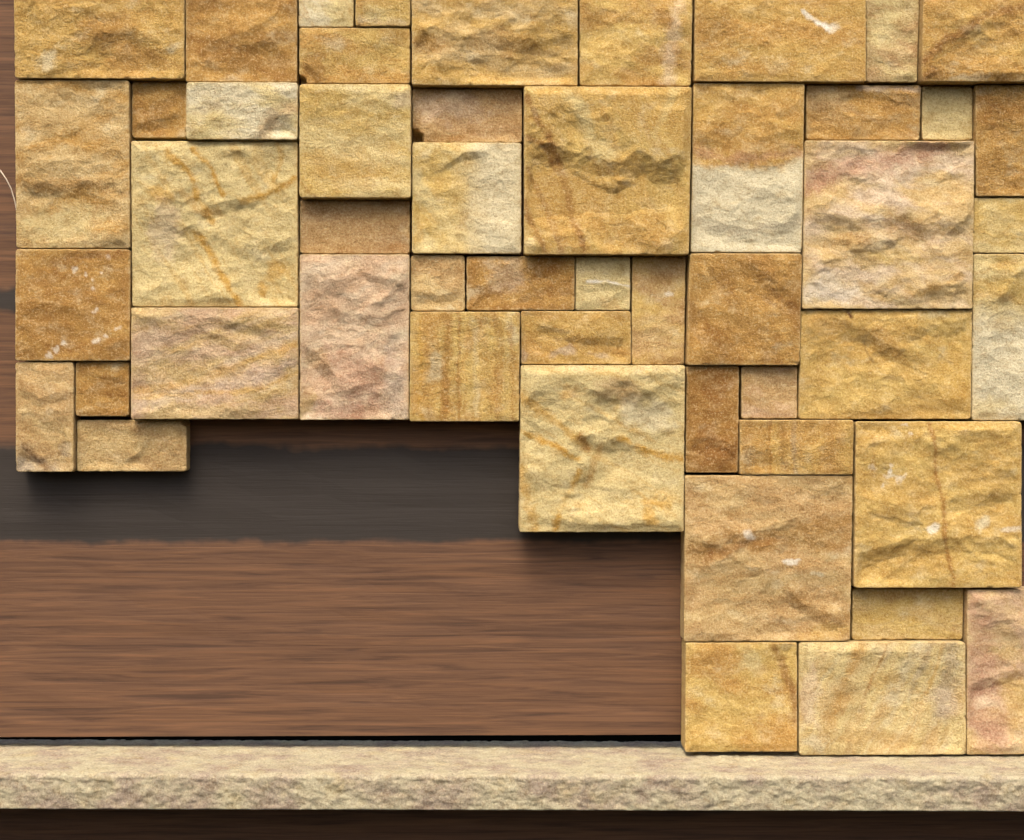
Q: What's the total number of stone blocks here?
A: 50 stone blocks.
